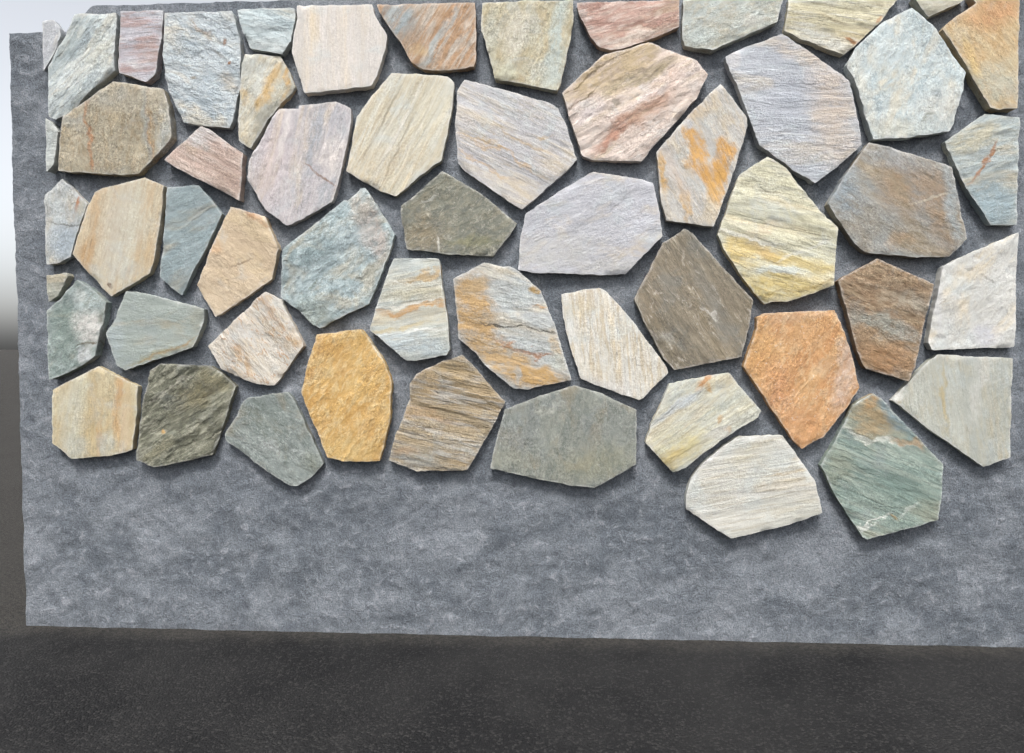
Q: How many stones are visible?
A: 55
